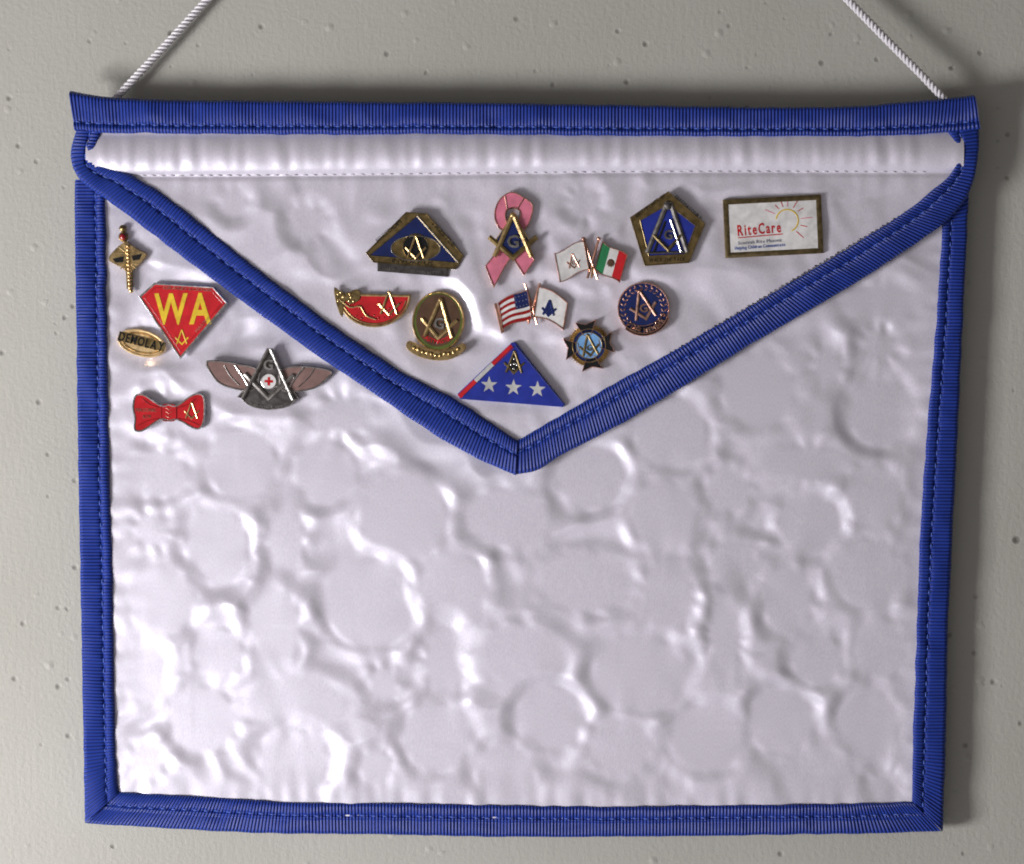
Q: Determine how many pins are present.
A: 16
